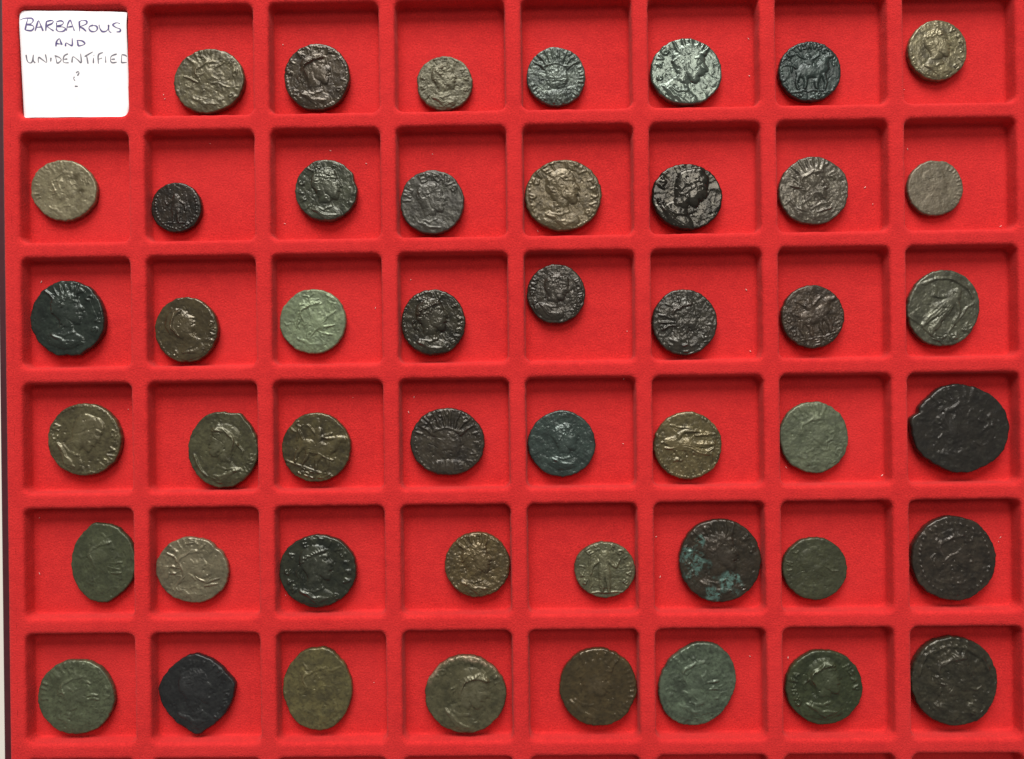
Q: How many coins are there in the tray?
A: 47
